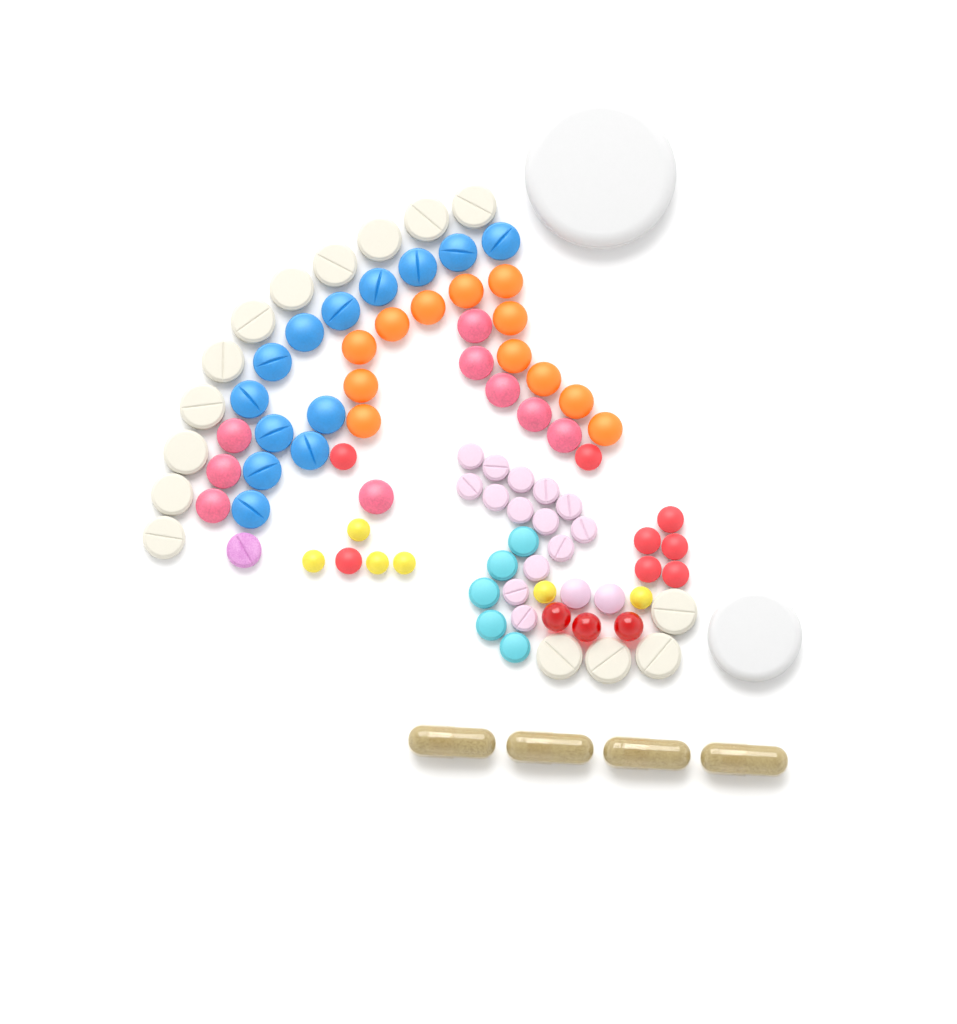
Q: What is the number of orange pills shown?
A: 12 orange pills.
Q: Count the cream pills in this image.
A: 15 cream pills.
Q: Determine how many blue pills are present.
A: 13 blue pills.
